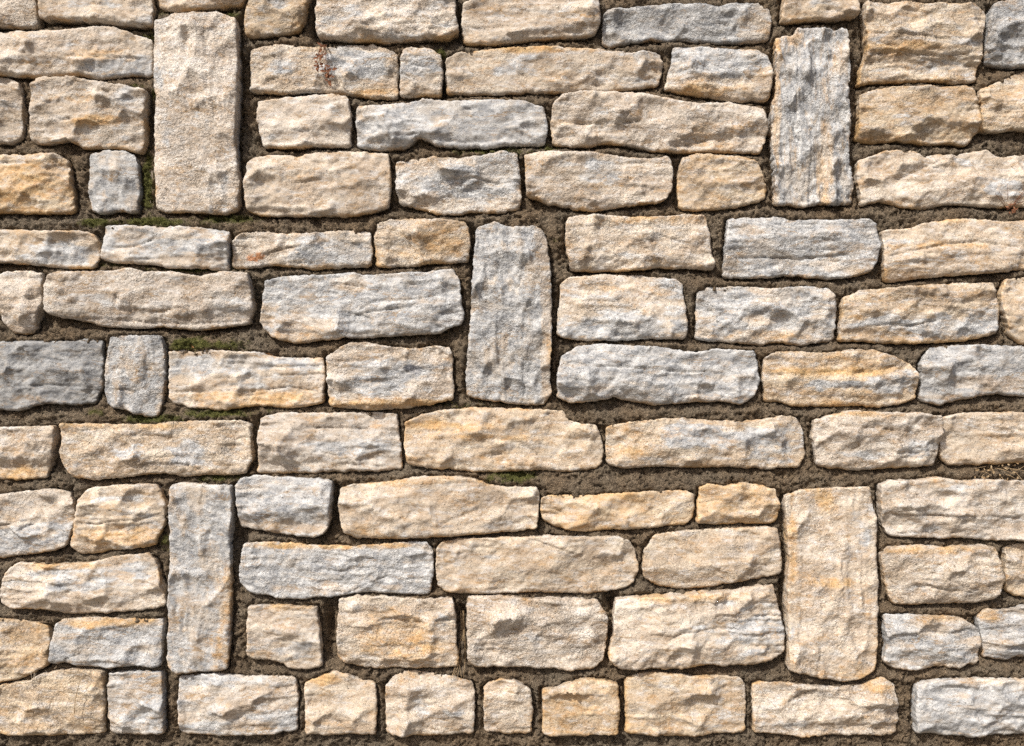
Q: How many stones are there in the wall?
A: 93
